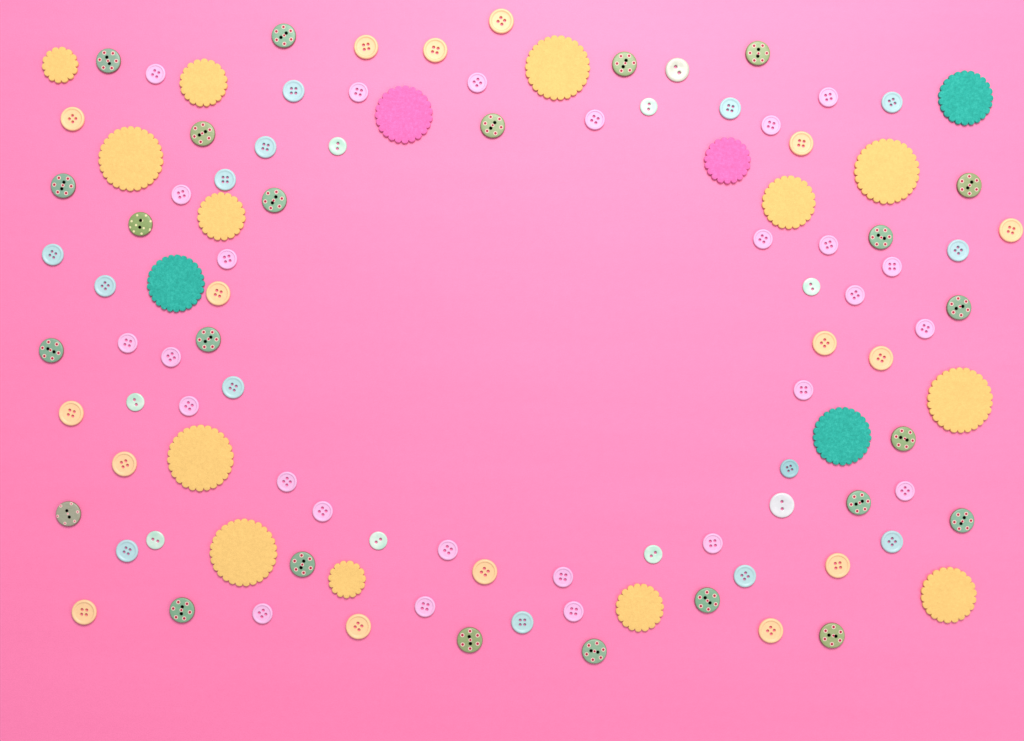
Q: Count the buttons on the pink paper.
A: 89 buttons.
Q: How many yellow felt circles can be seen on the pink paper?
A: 13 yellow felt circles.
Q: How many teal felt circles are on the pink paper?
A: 3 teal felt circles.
